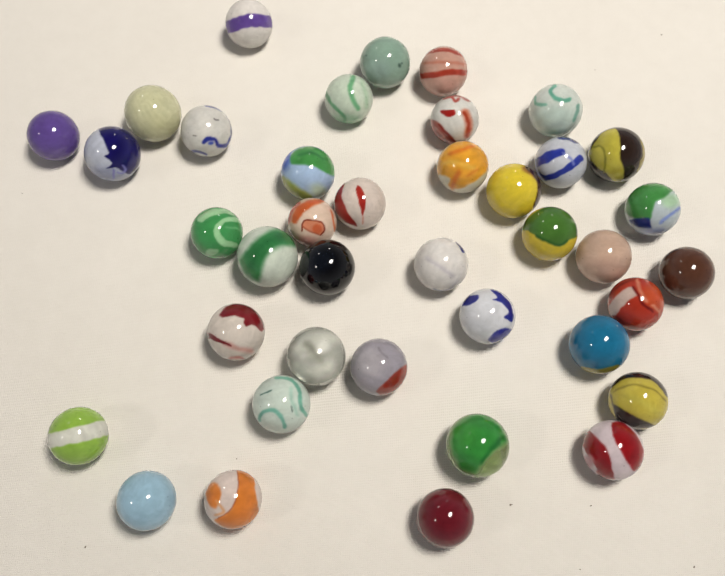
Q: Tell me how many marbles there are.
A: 39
